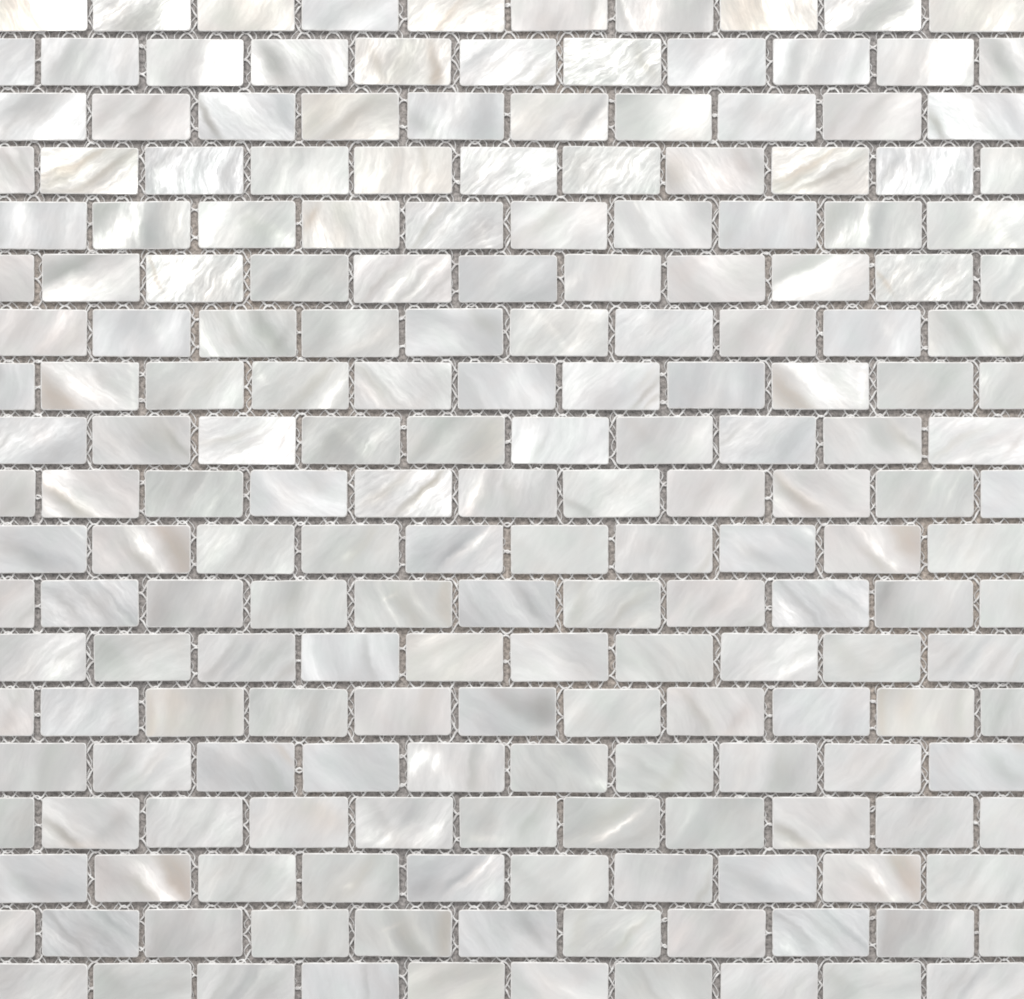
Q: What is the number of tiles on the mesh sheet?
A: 199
